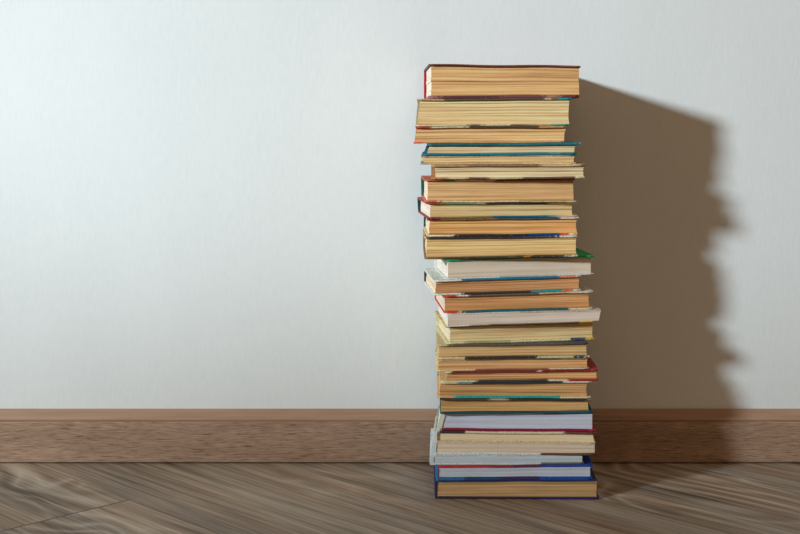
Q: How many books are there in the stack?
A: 26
